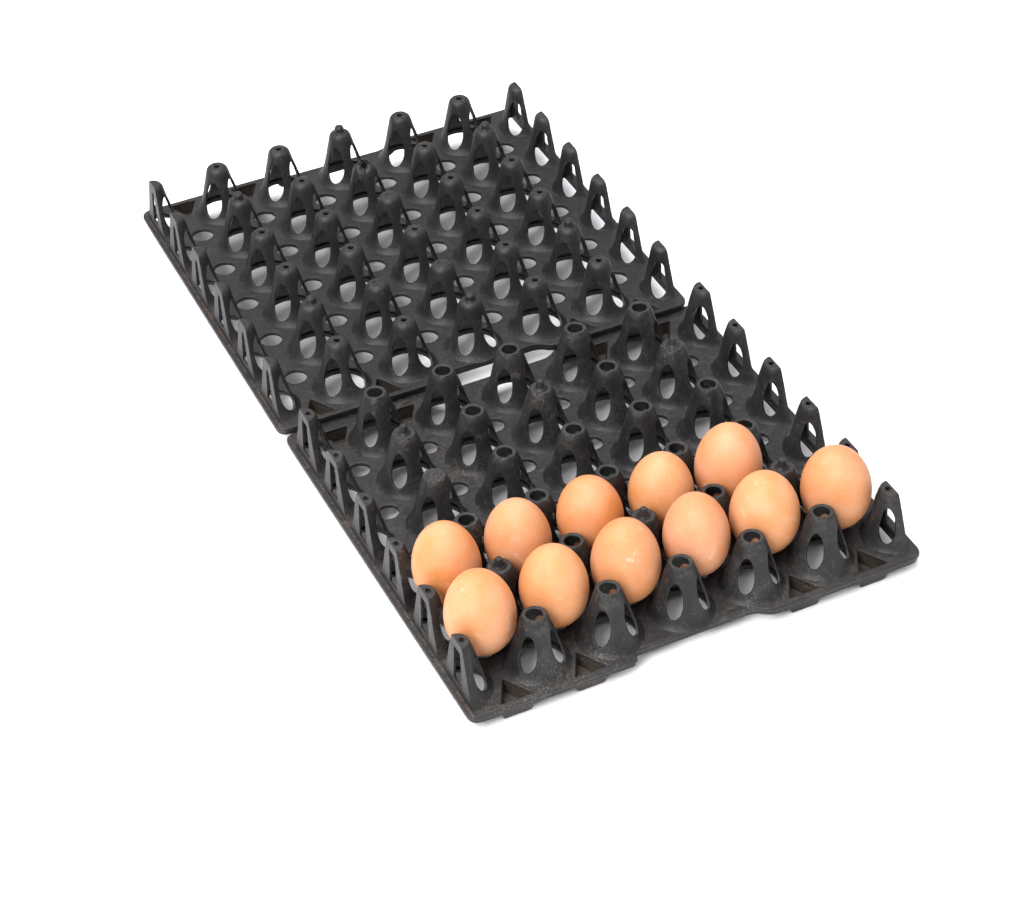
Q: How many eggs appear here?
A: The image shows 11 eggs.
